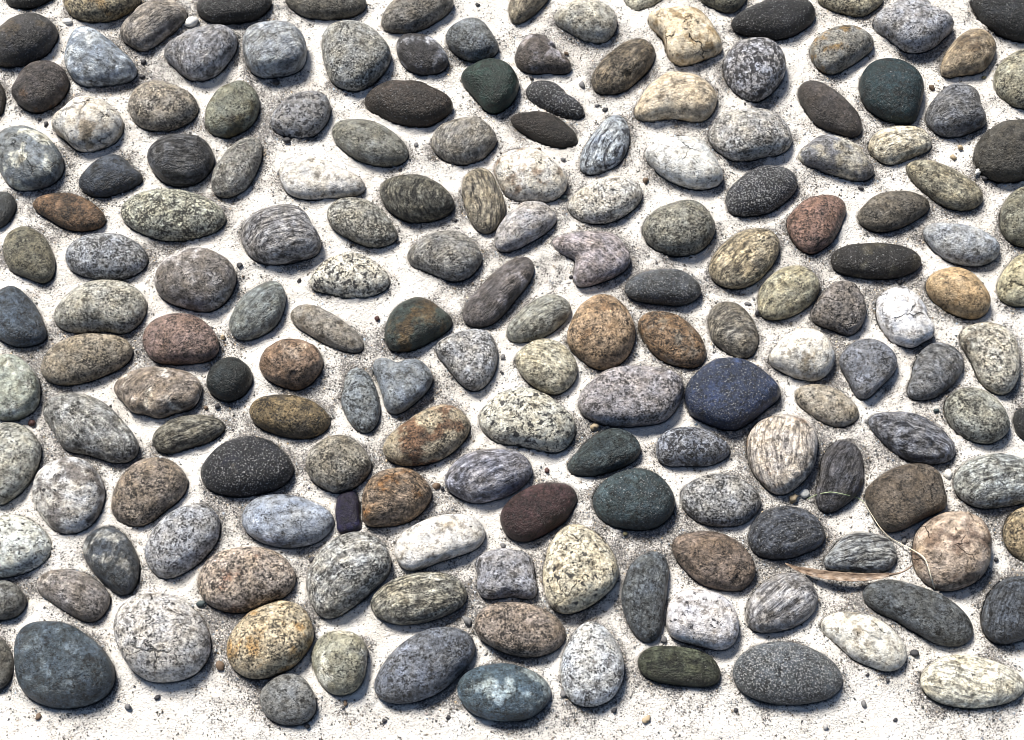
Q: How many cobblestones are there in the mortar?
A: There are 174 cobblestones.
